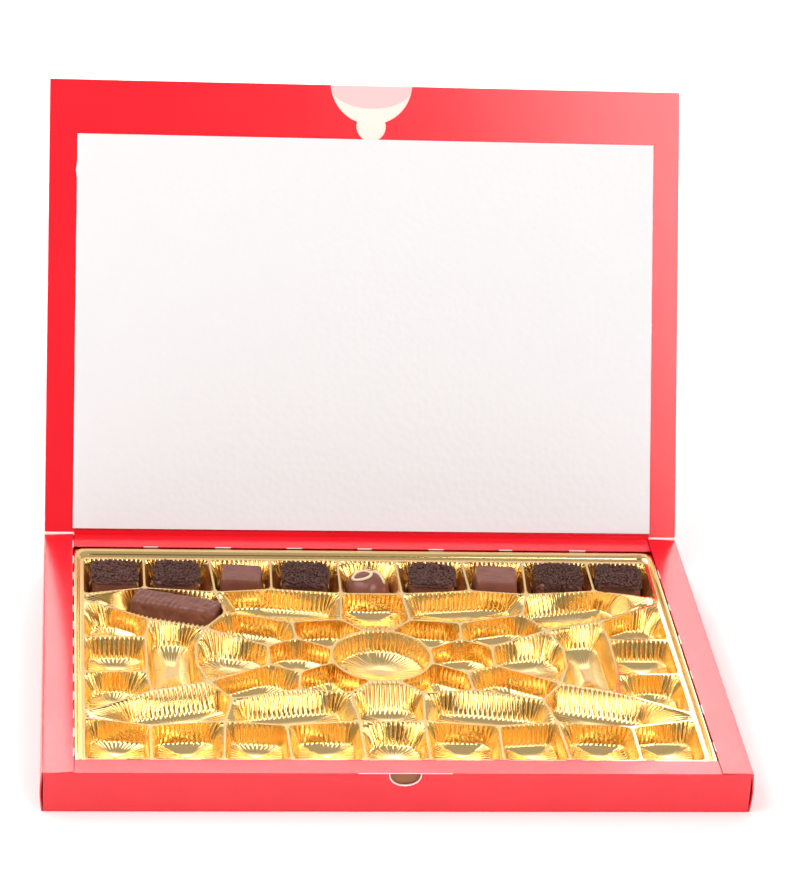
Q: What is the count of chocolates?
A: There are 10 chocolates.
